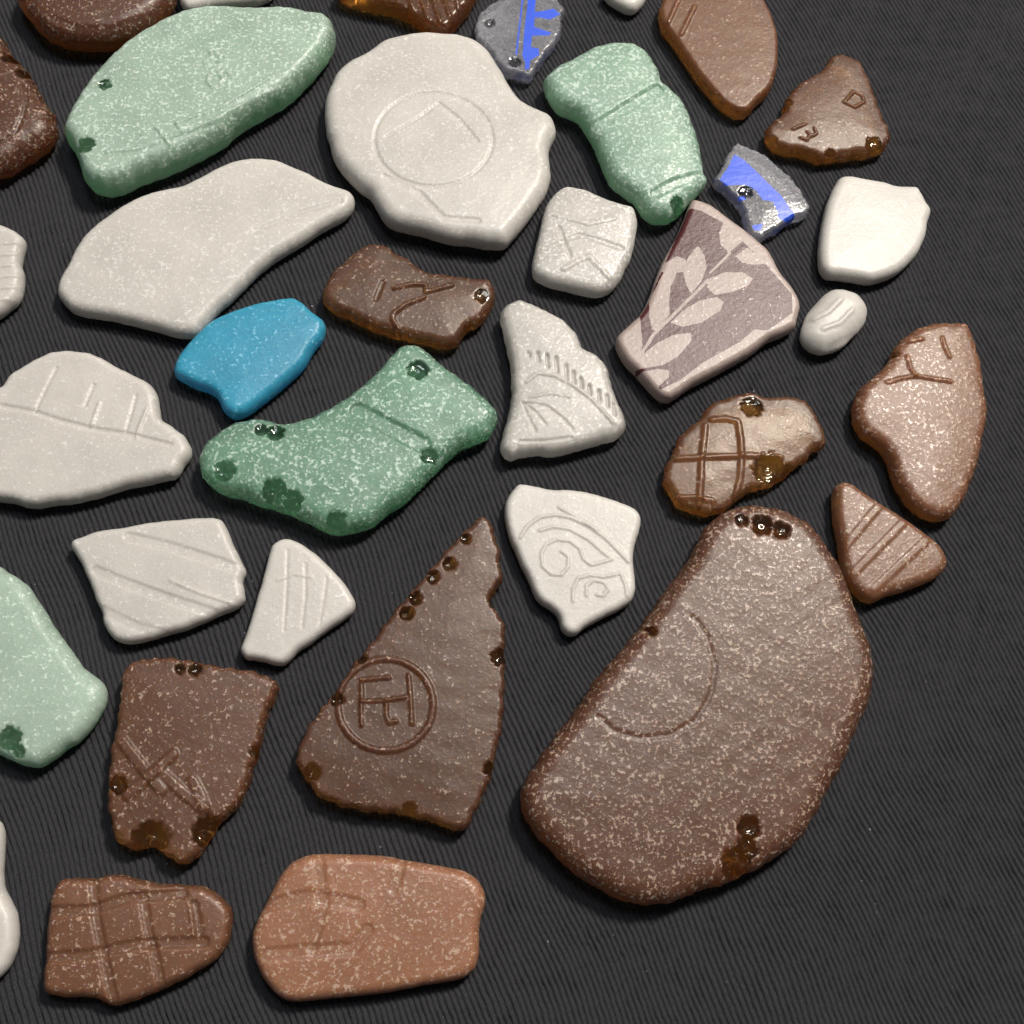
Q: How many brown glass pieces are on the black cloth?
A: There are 14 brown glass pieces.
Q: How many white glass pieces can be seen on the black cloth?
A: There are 14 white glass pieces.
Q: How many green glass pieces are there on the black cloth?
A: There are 4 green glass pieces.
